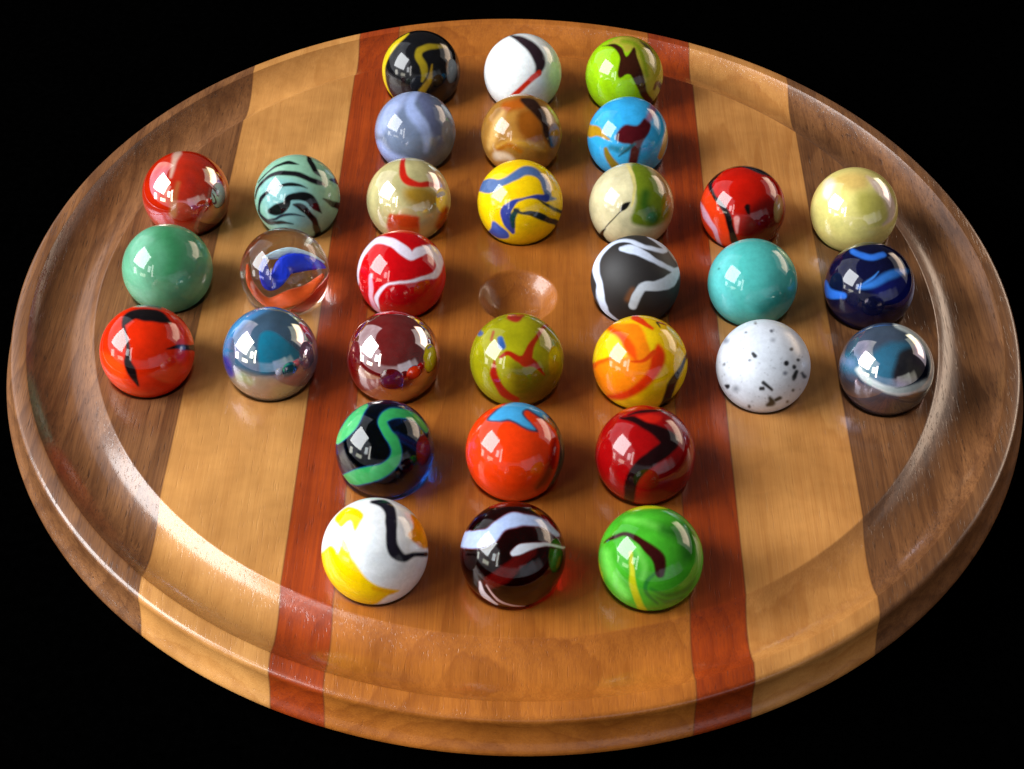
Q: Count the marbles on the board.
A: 32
